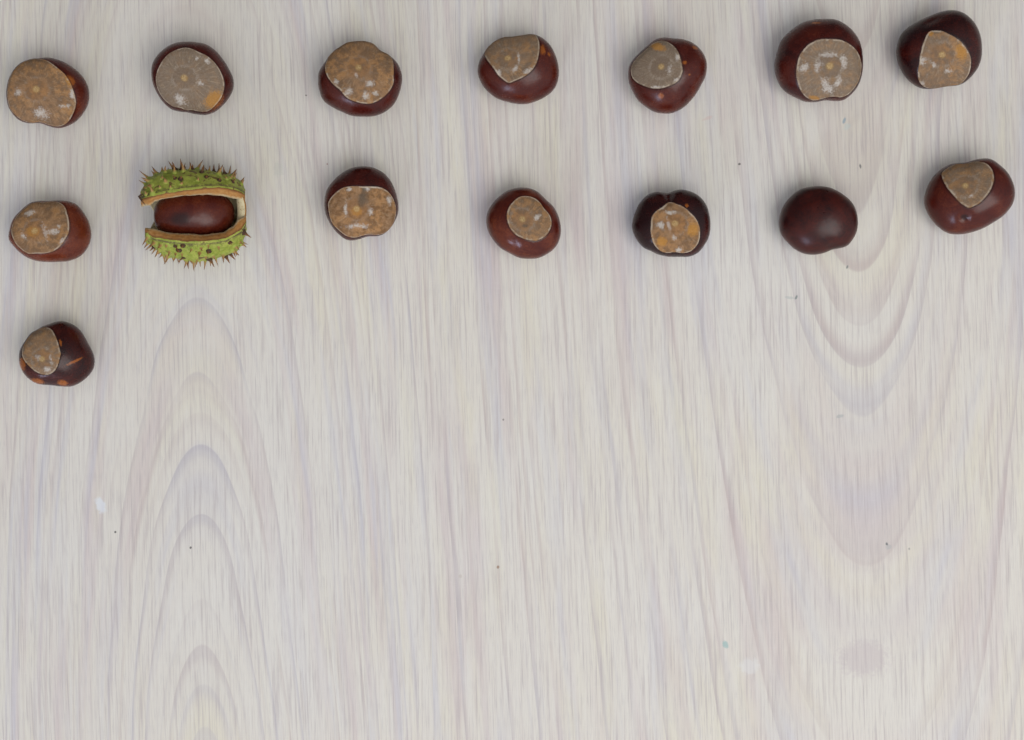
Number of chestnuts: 15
